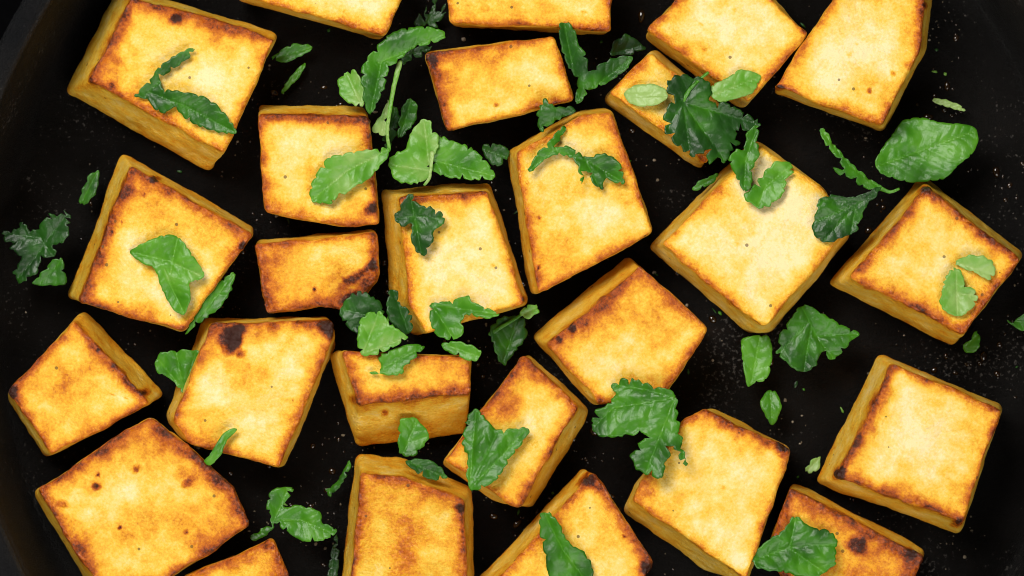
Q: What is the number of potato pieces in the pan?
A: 26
